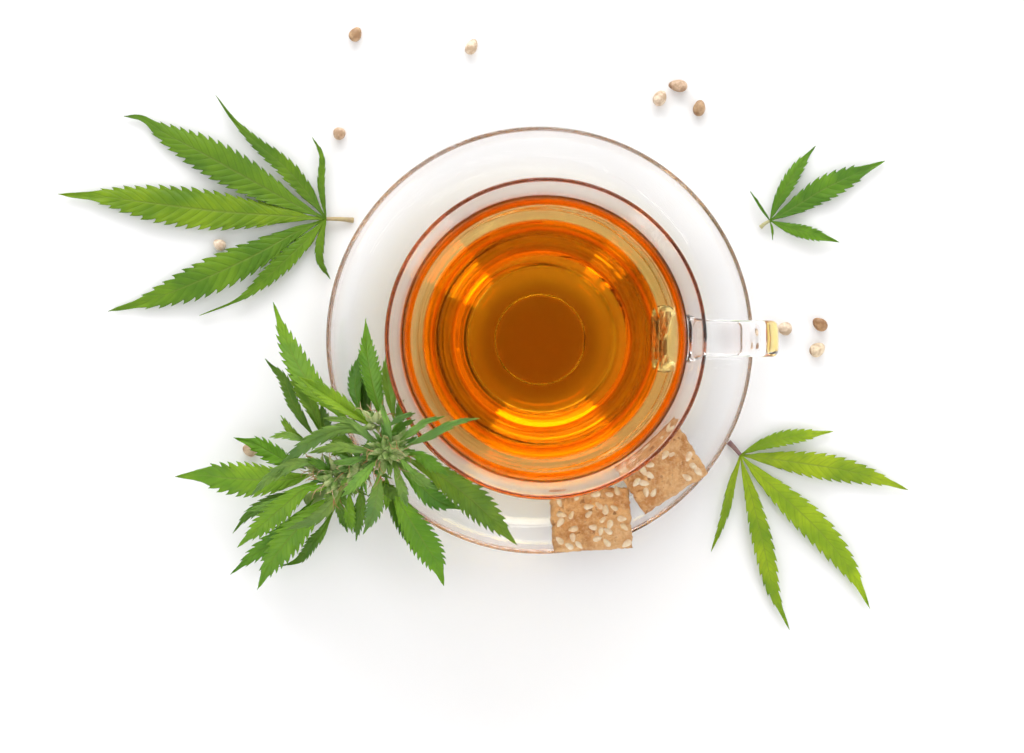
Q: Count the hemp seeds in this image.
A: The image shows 11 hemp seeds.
